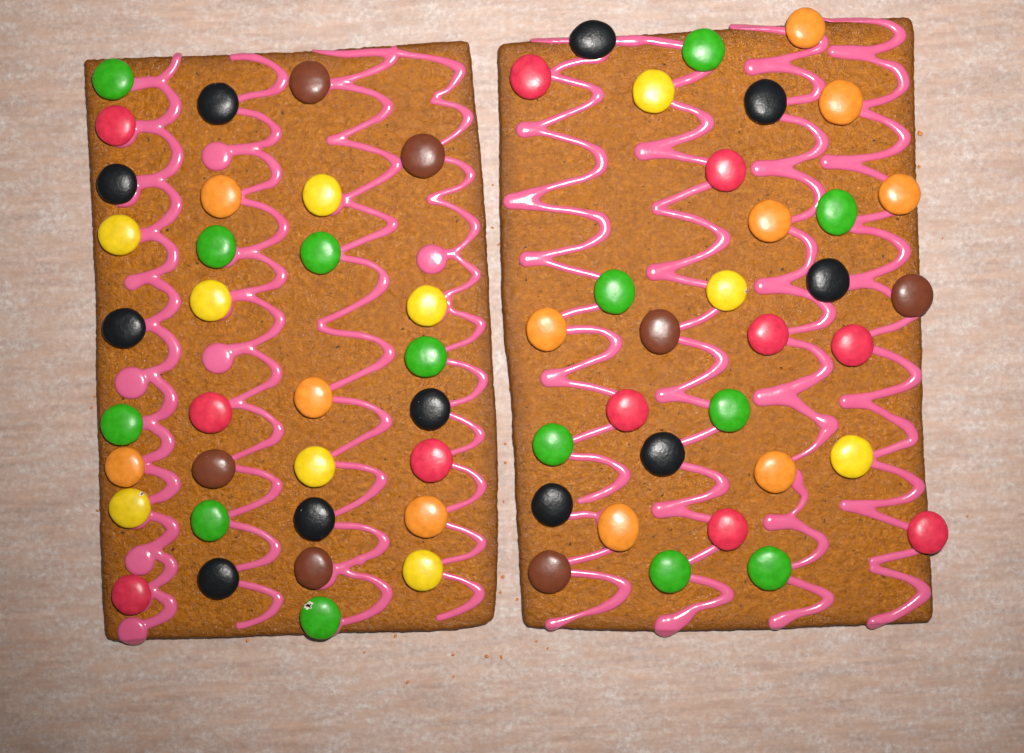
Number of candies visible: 64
